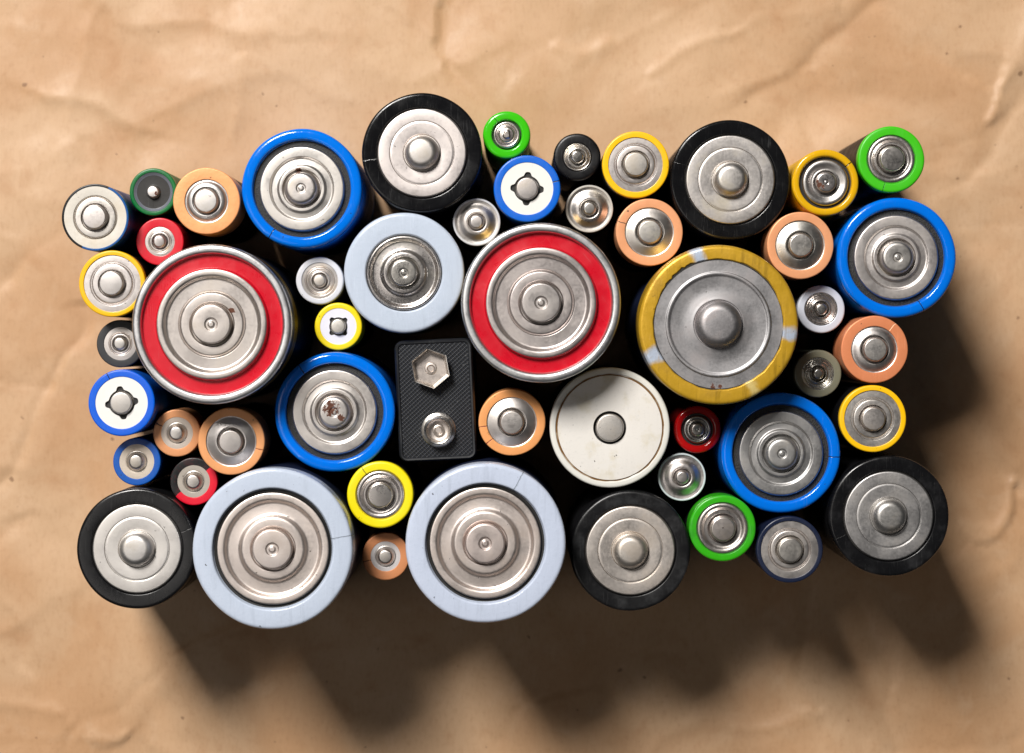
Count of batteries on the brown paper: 51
